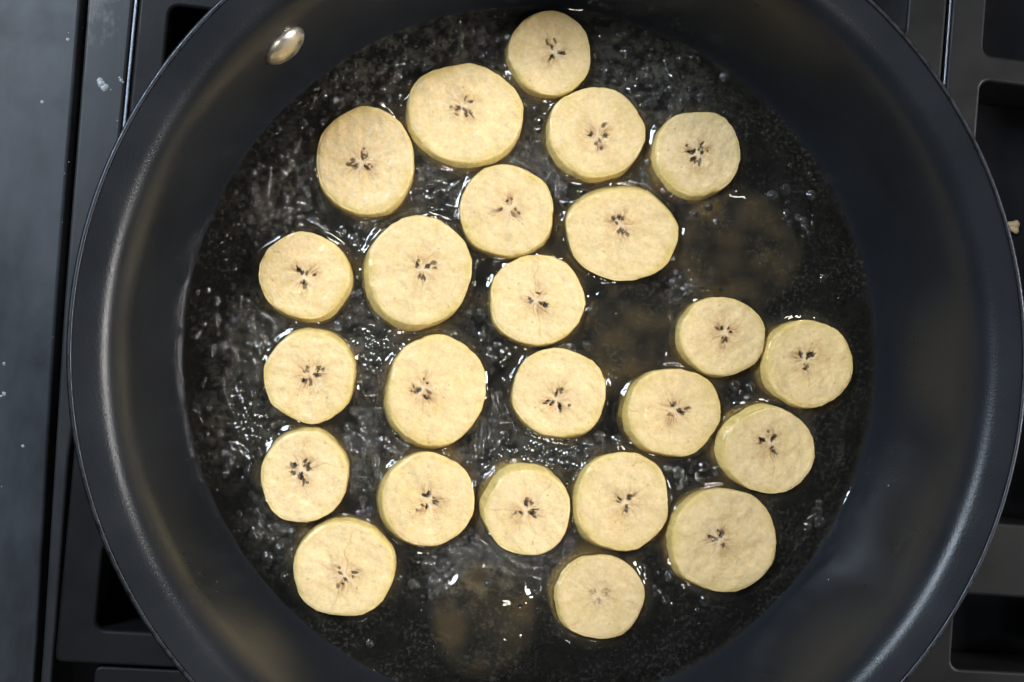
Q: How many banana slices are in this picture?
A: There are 24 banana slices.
